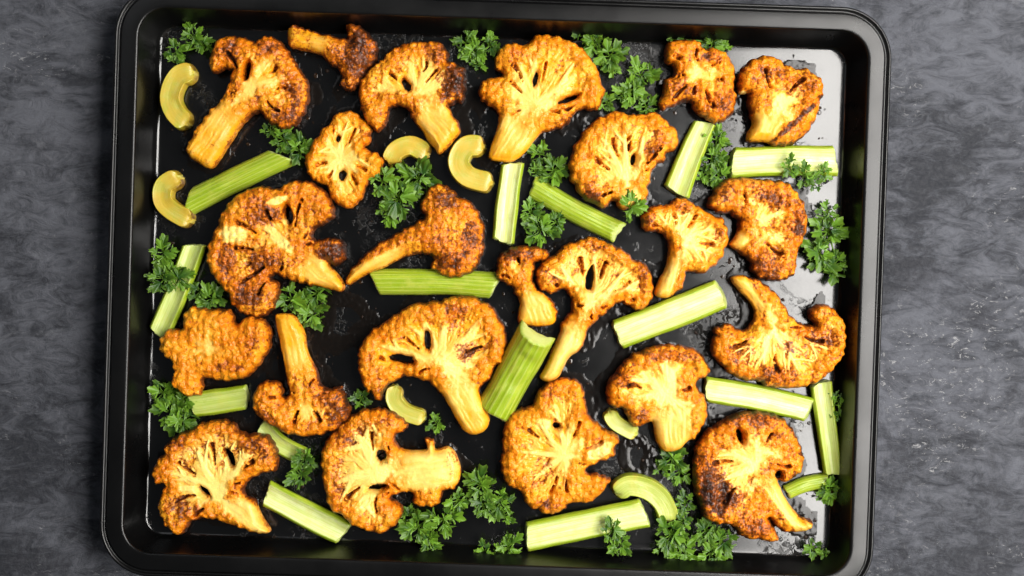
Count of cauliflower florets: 23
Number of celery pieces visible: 23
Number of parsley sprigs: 30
